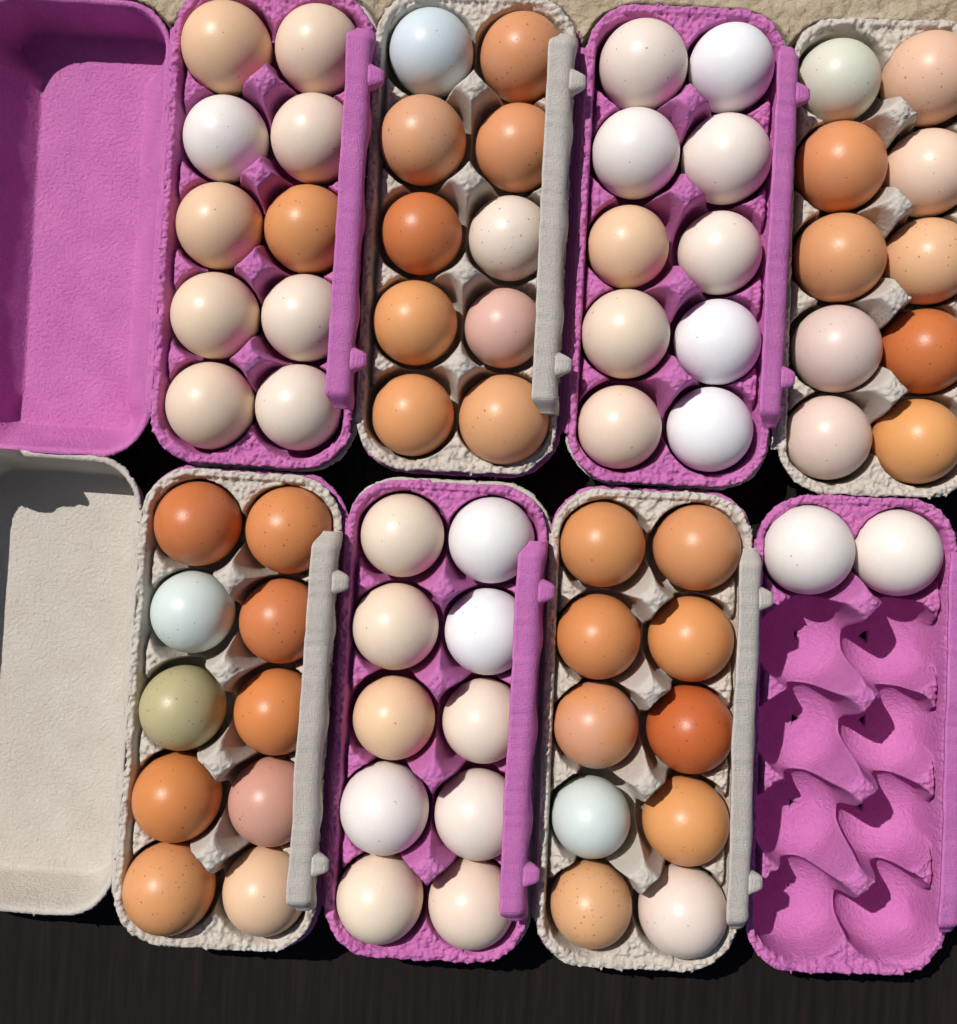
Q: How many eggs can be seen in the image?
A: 72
